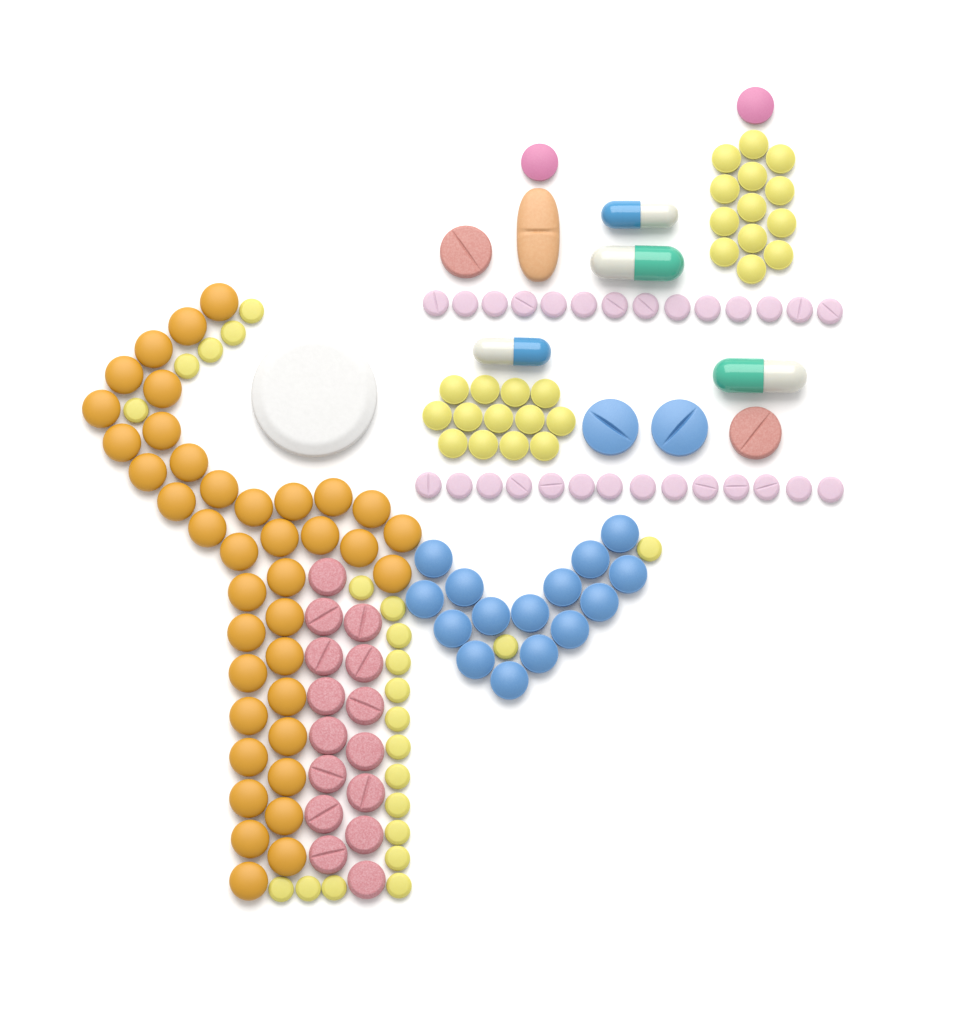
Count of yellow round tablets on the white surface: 48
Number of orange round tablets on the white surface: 39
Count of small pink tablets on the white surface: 28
